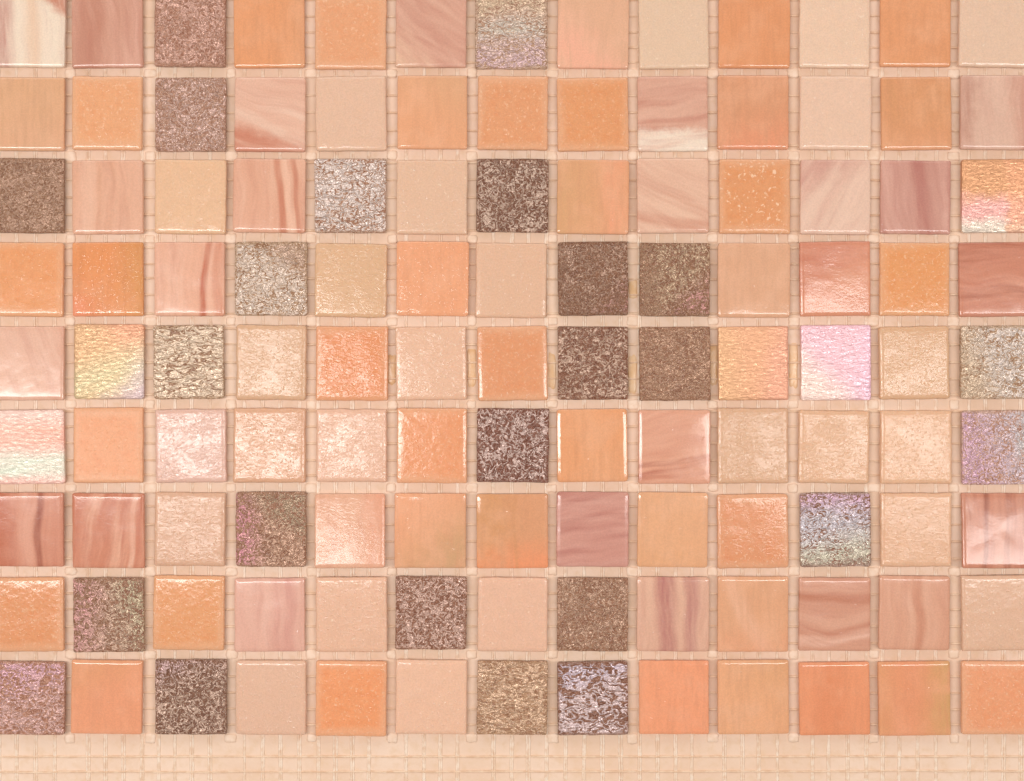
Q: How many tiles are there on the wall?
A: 117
